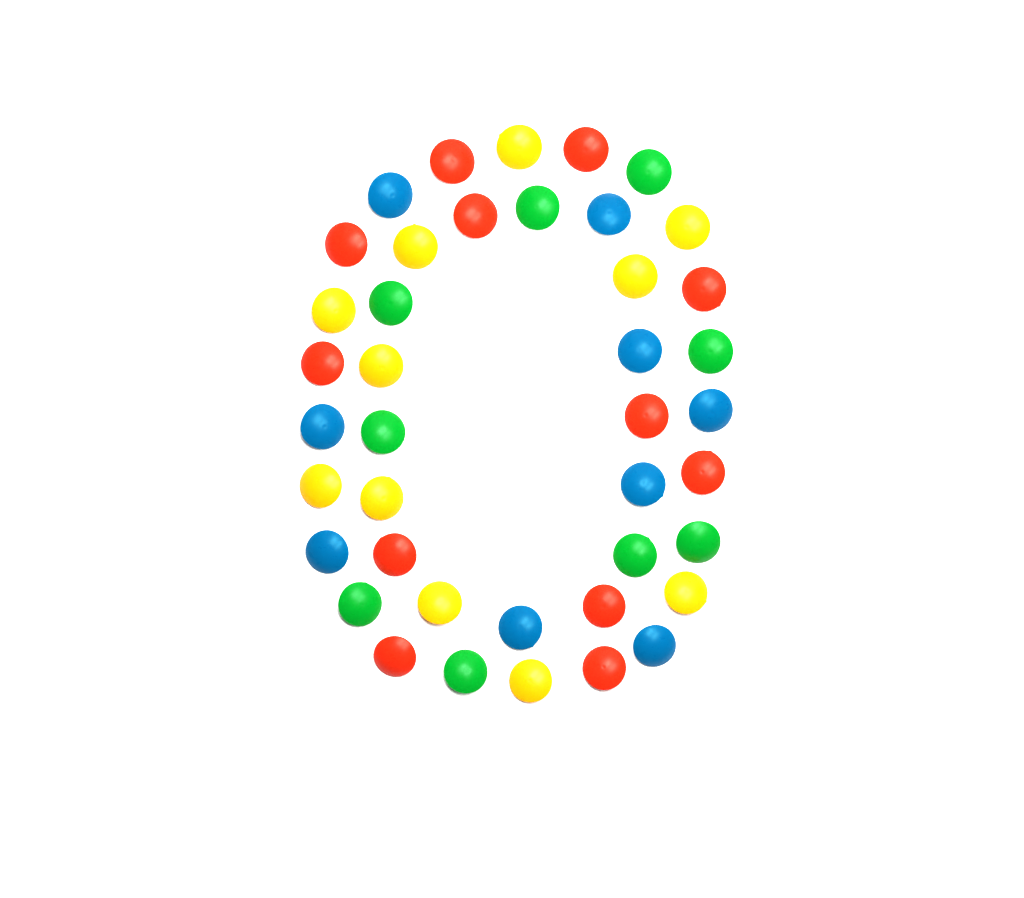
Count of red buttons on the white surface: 12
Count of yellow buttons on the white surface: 11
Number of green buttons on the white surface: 9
